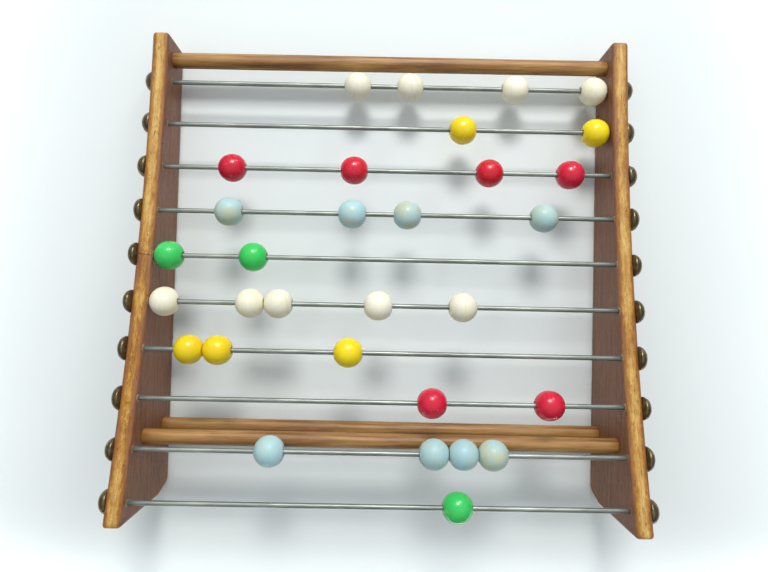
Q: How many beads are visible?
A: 31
